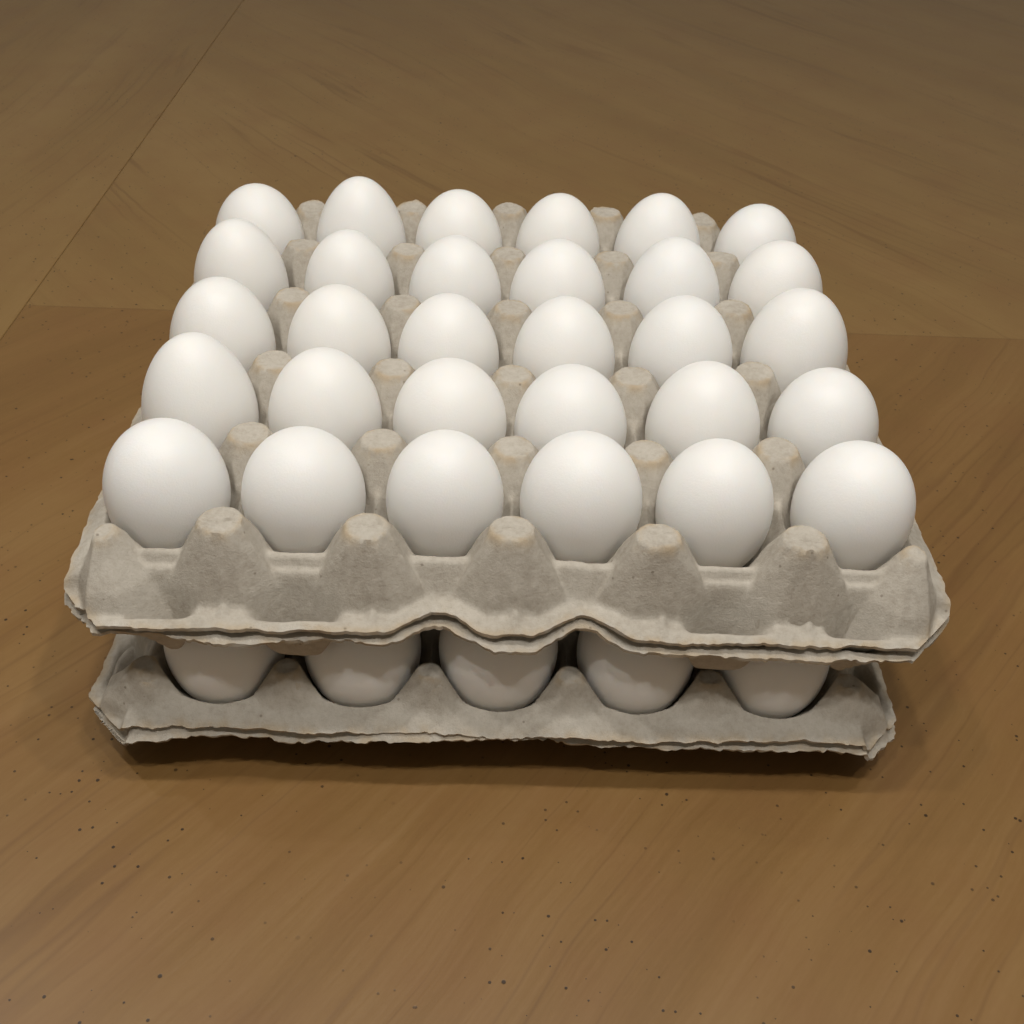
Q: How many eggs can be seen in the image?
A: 35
